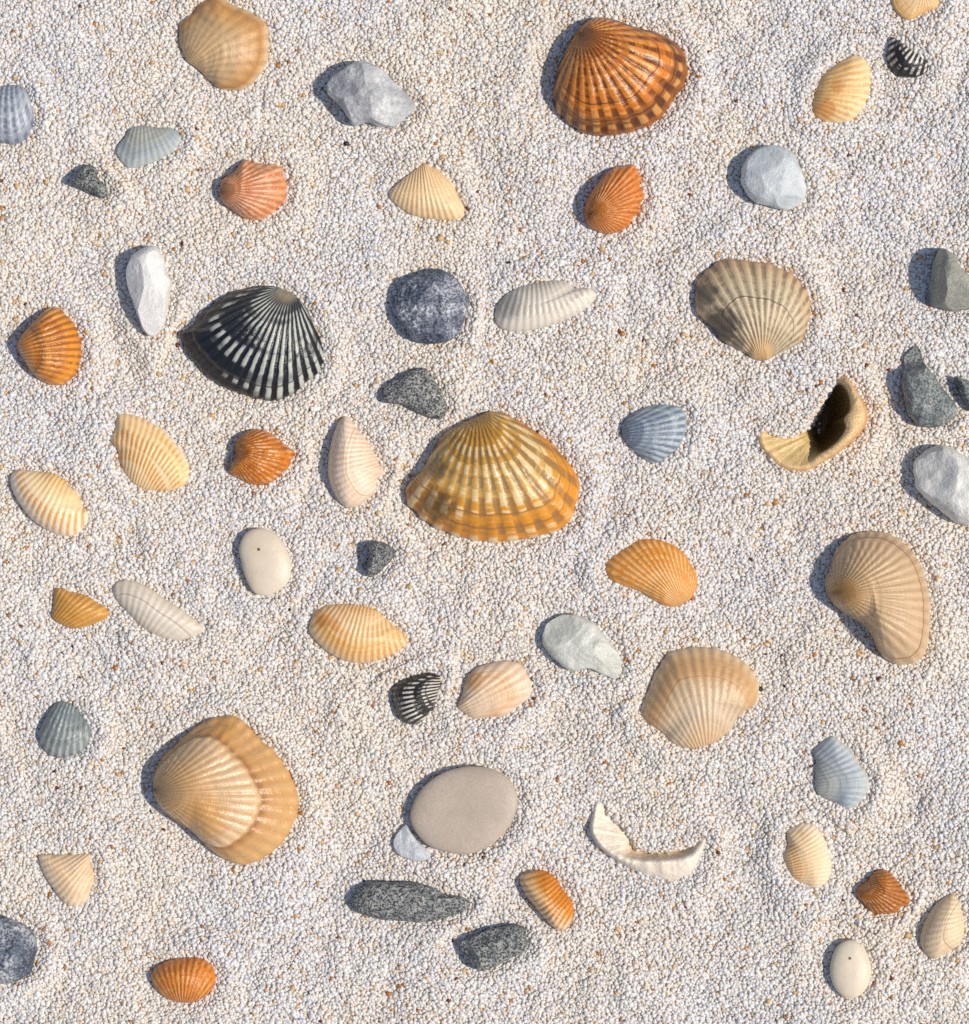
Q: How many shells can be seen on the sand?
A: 39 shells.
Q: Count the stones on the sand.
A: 19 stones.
